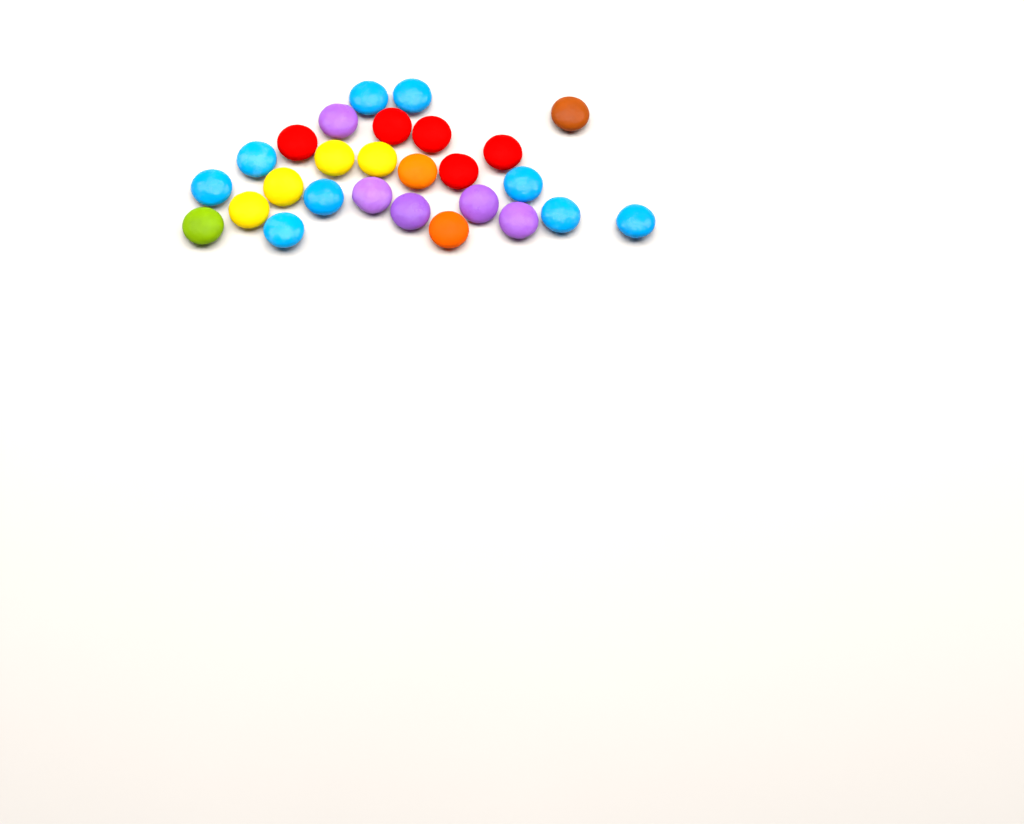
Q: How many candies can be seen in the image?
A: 27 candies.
